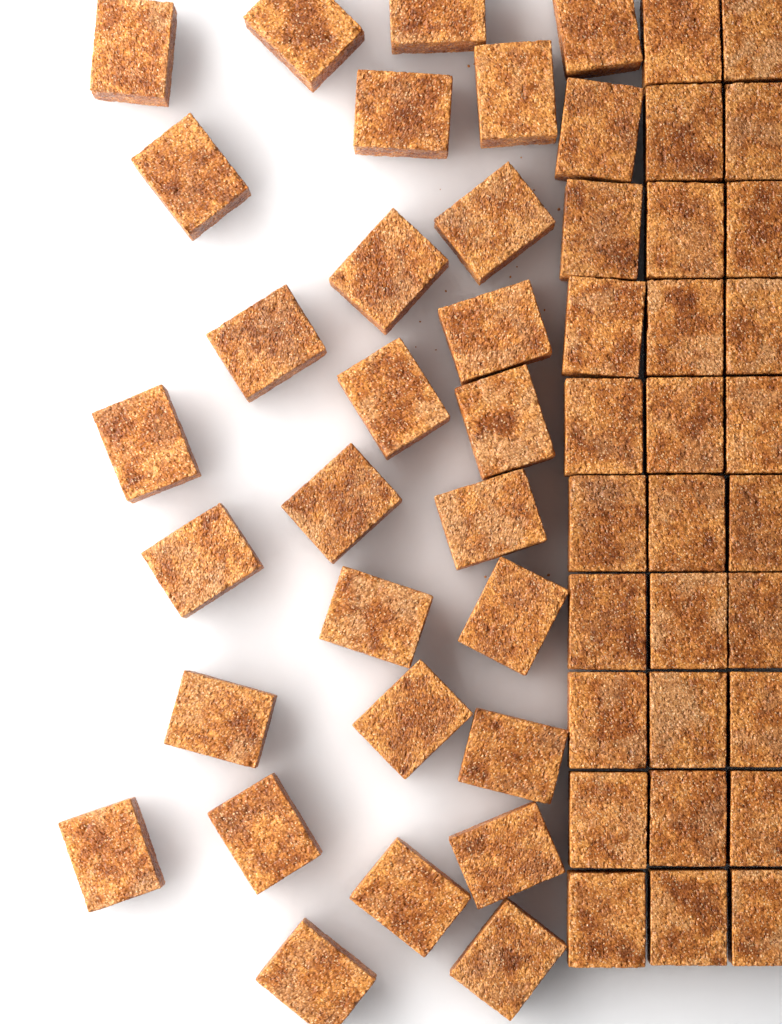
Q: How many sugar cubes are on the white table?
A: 57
